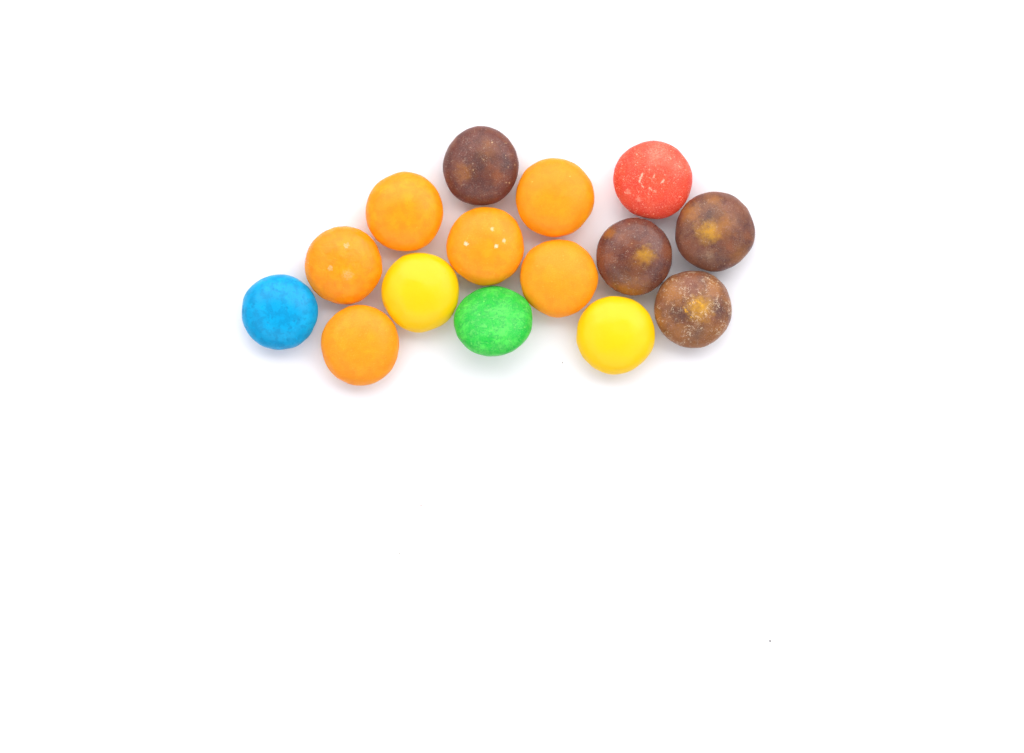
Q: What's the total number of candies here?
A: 15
